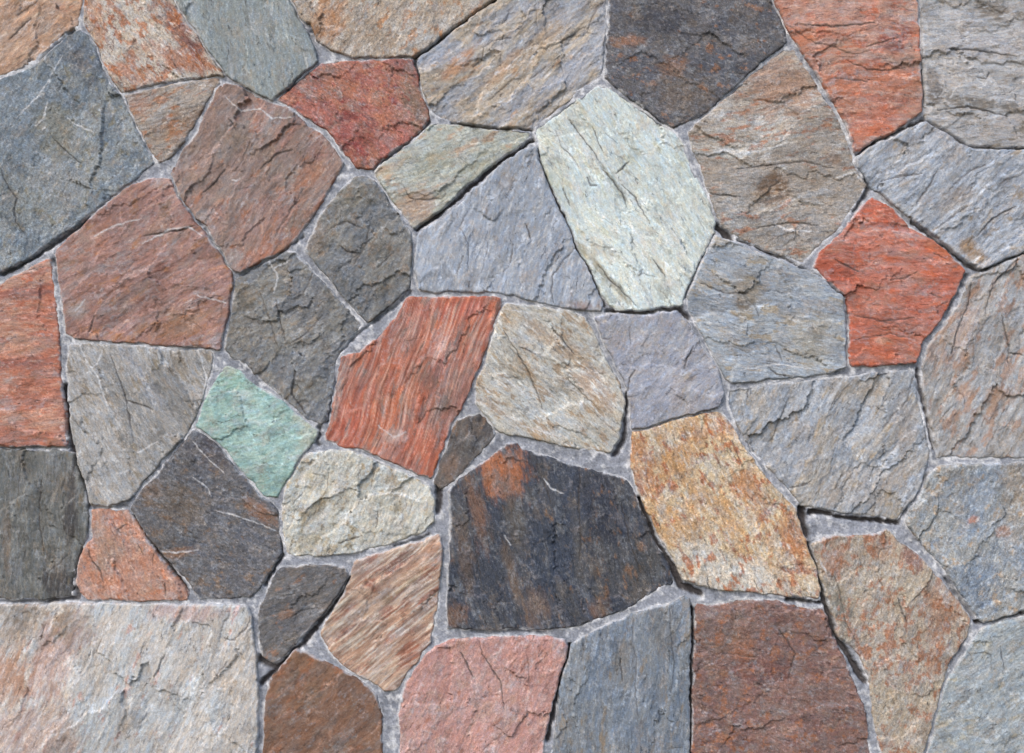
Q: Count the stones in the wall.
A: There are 47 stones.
